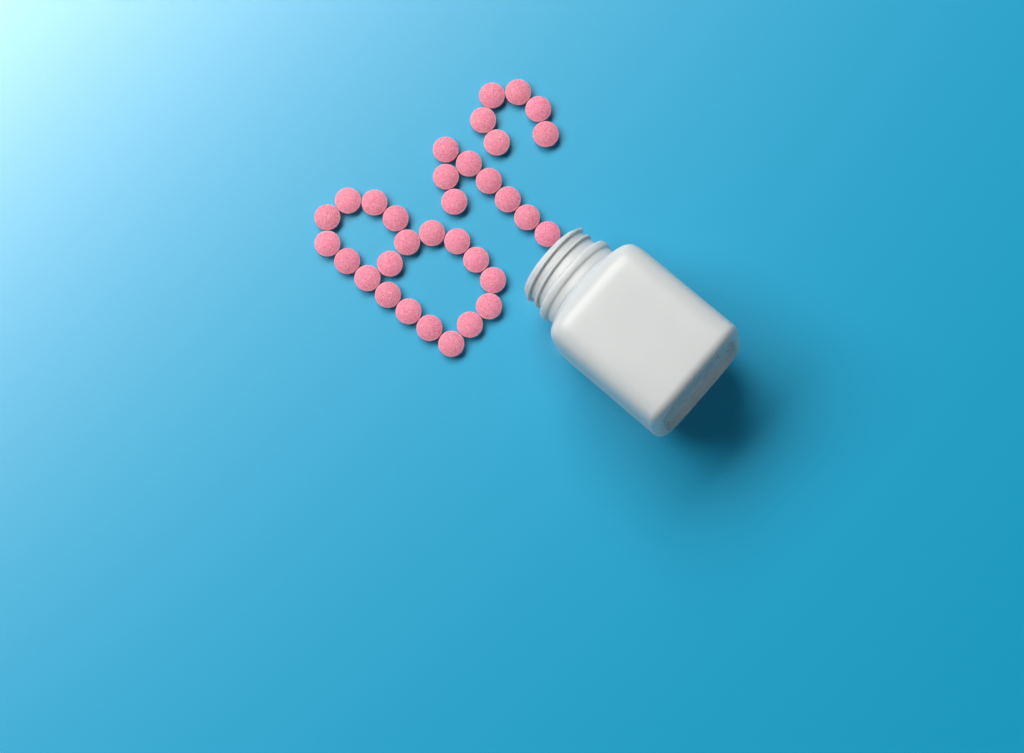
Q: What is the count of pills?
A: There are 33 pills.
